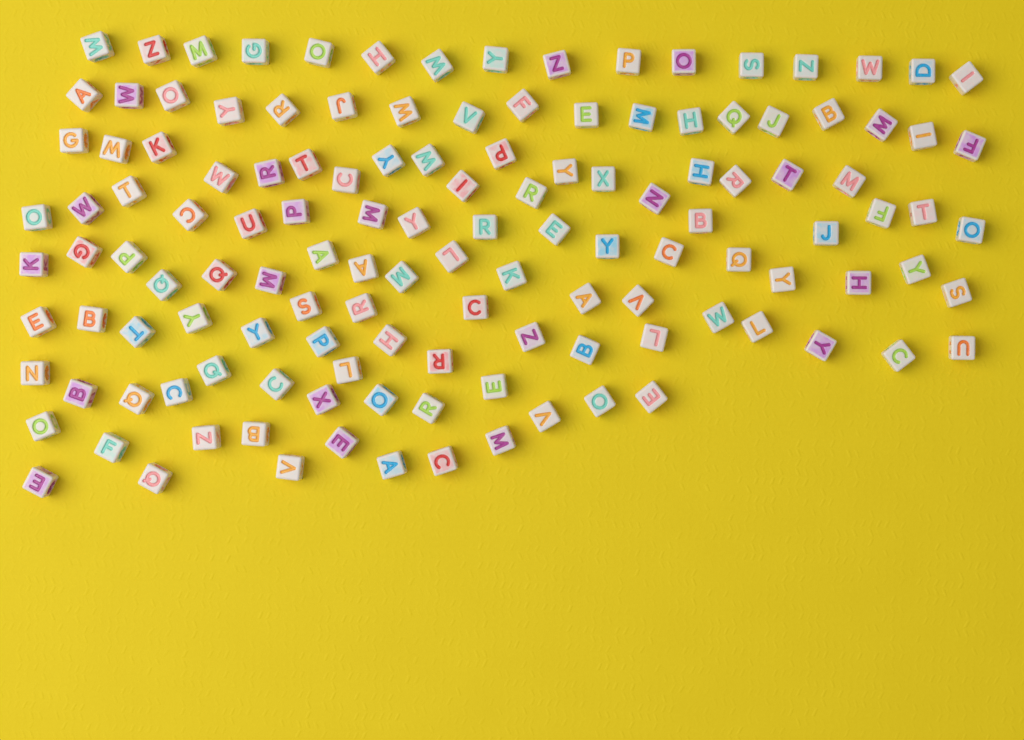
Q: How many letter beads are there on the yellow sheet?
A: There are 132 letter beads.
